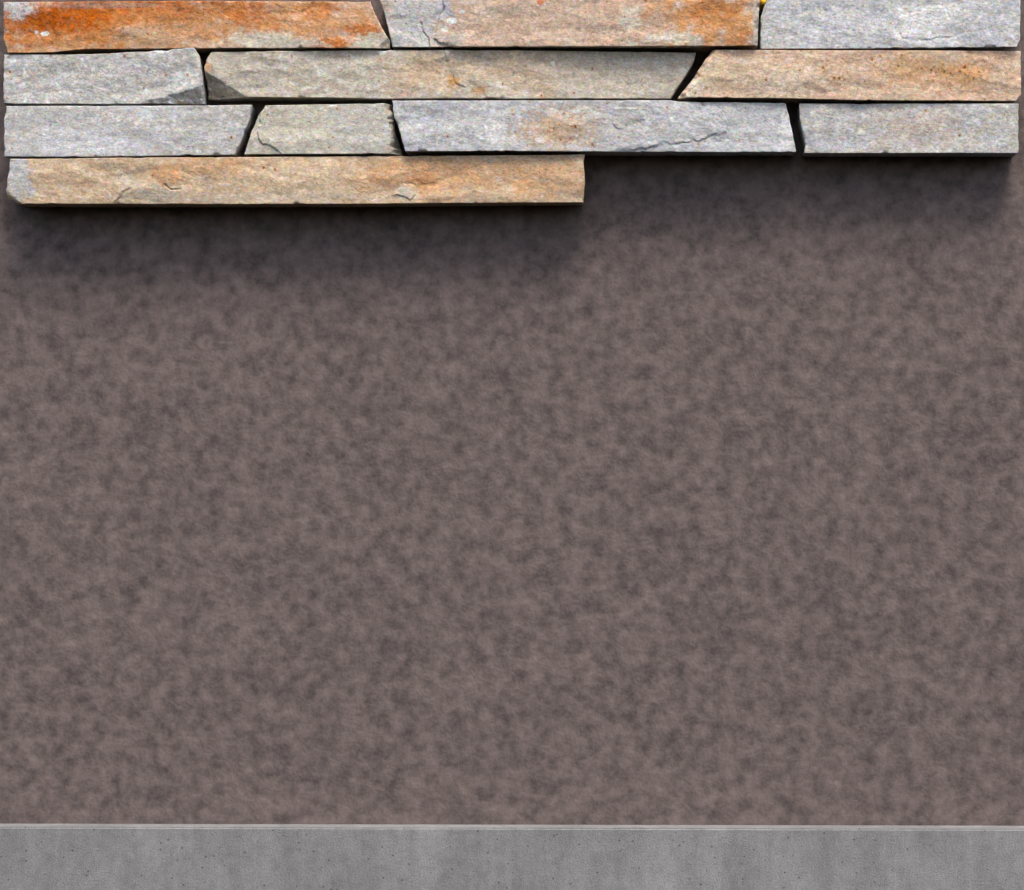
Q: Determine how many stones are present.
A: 11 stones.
